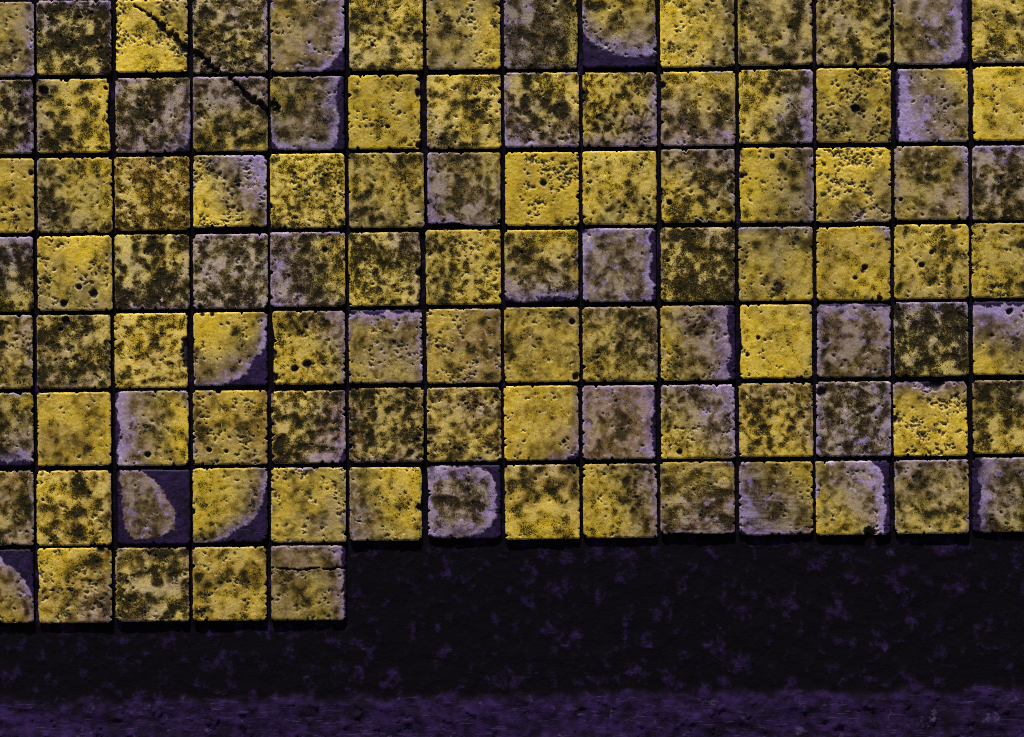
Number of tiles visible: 103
